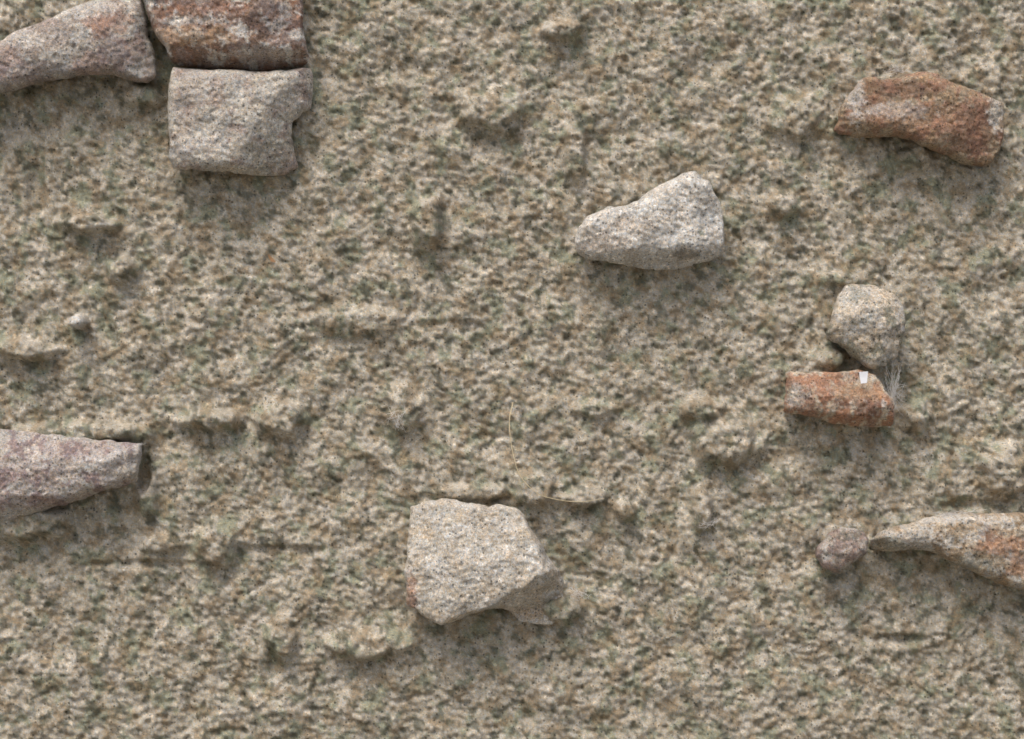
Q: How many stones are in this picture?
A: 11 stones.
